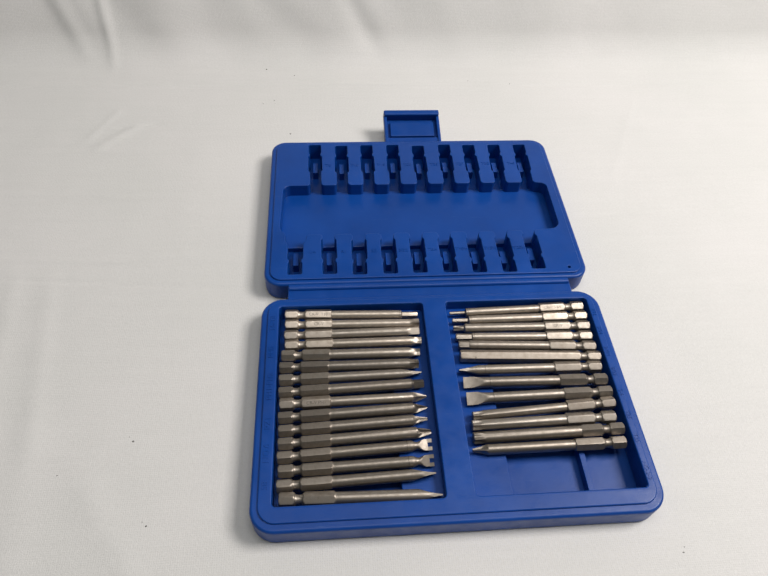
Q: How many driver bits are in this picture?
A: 29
